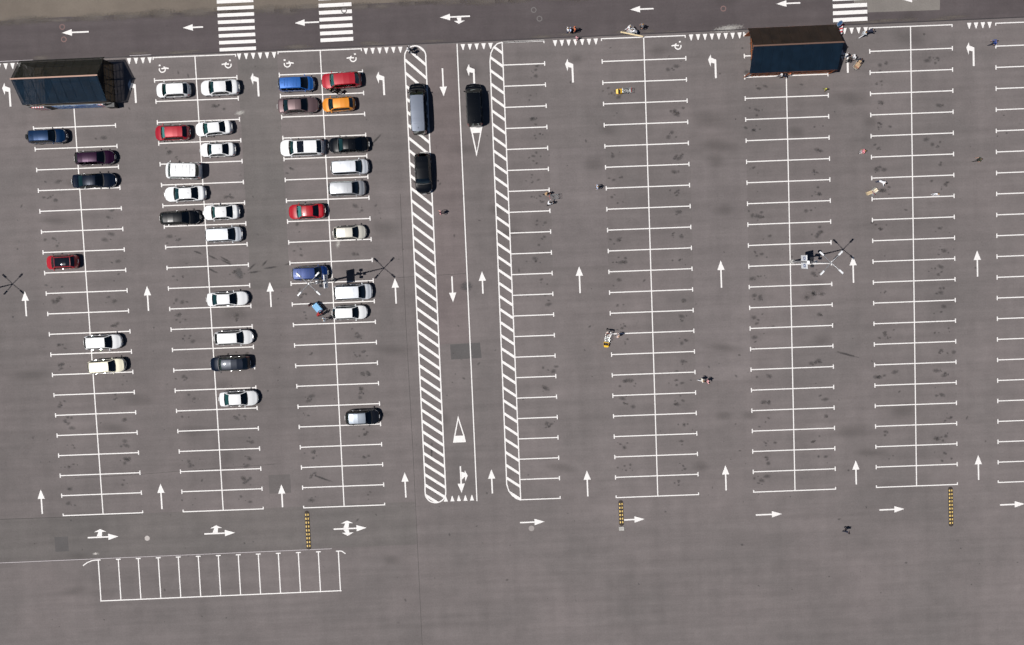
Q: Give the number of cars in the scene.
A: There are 37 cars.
